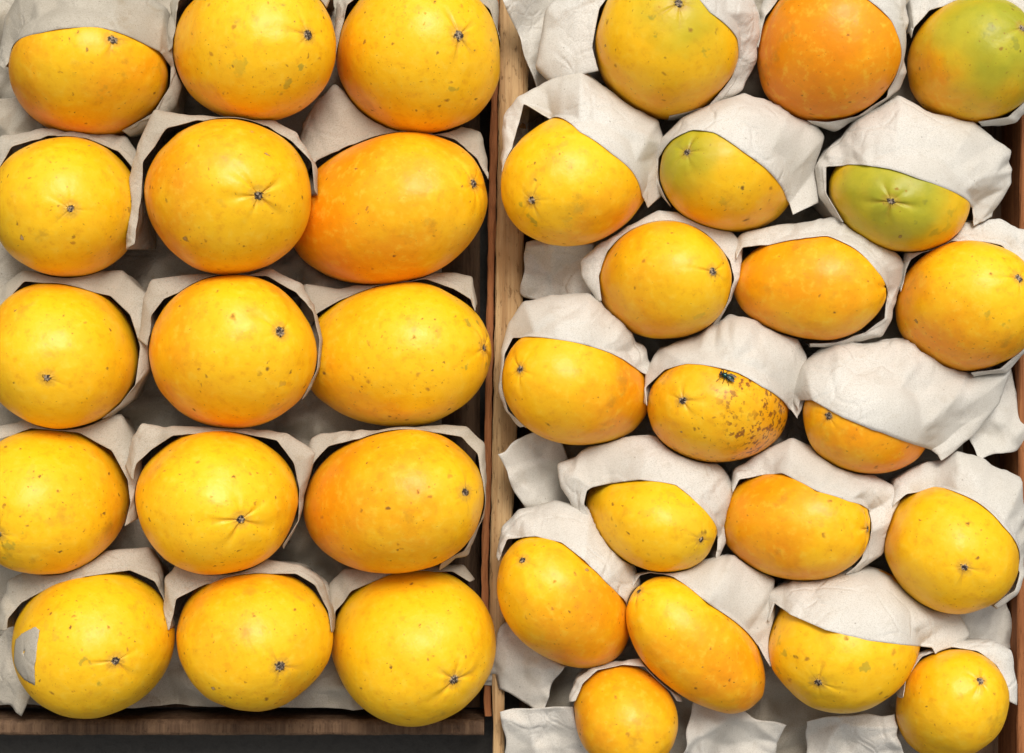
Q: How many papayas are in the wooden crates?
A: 35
